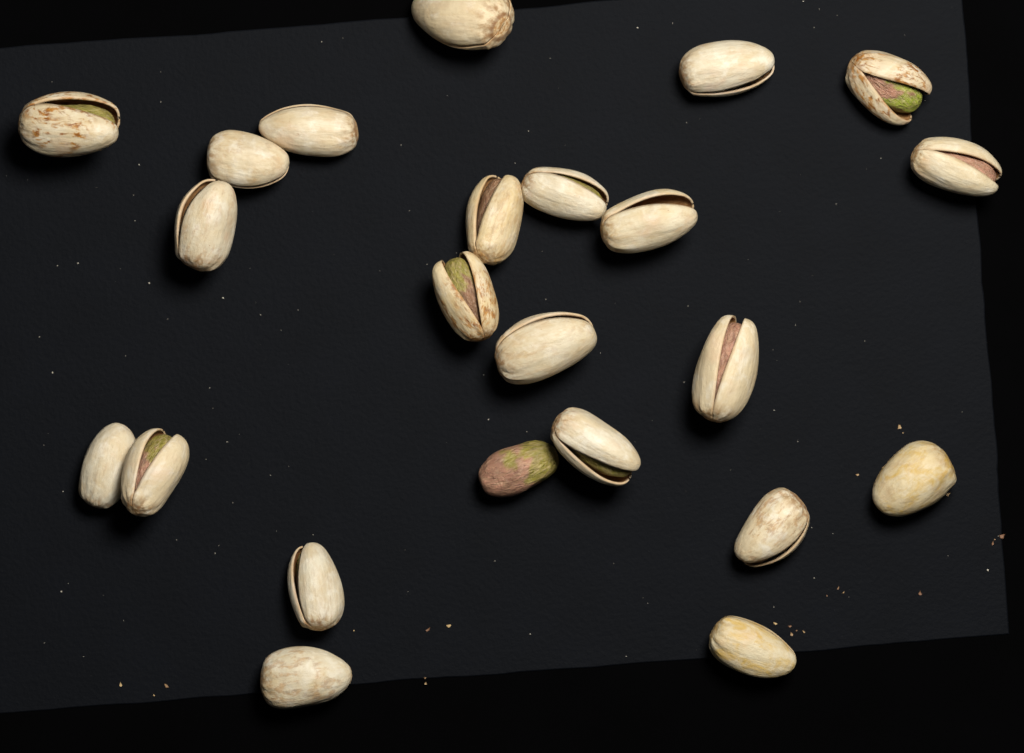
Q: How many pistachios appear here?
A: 23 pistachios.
